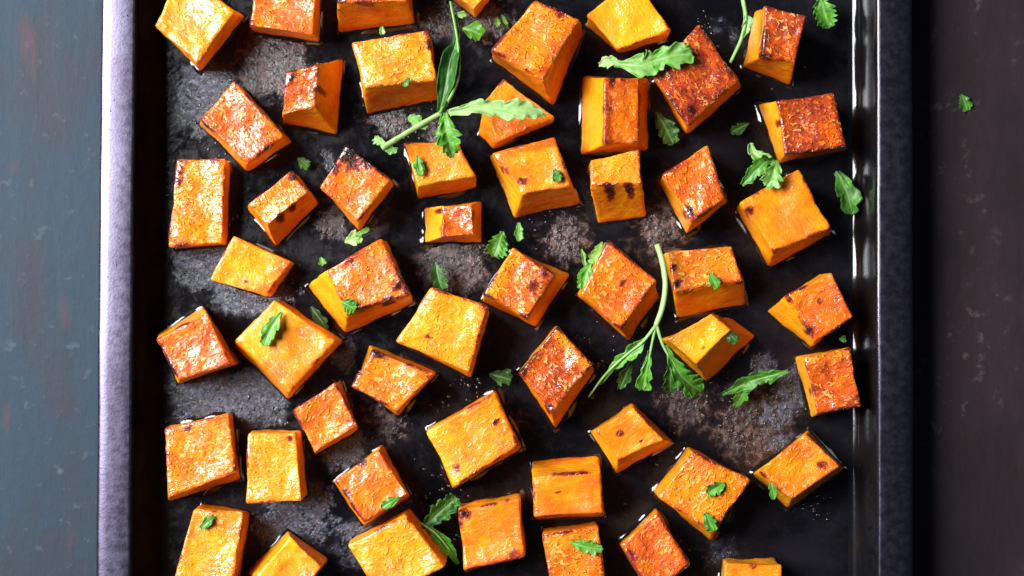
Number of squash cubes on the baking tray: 52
